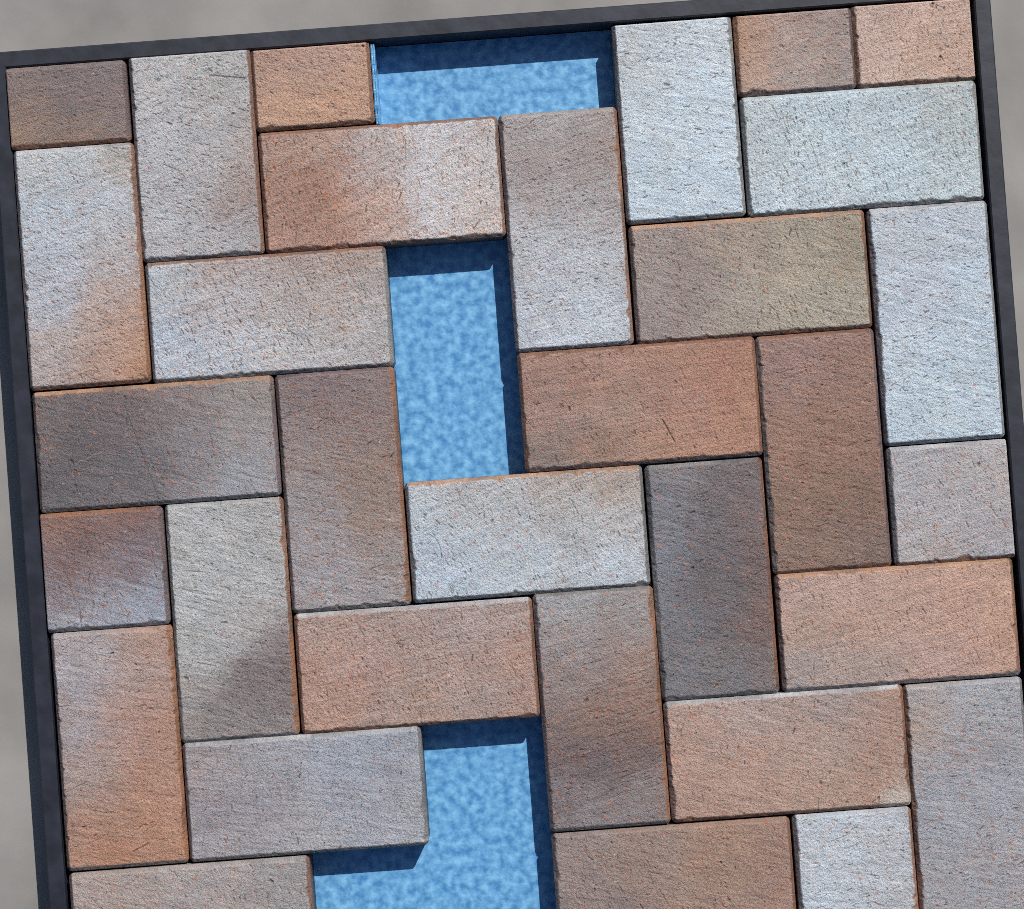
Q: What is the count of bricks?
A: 32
